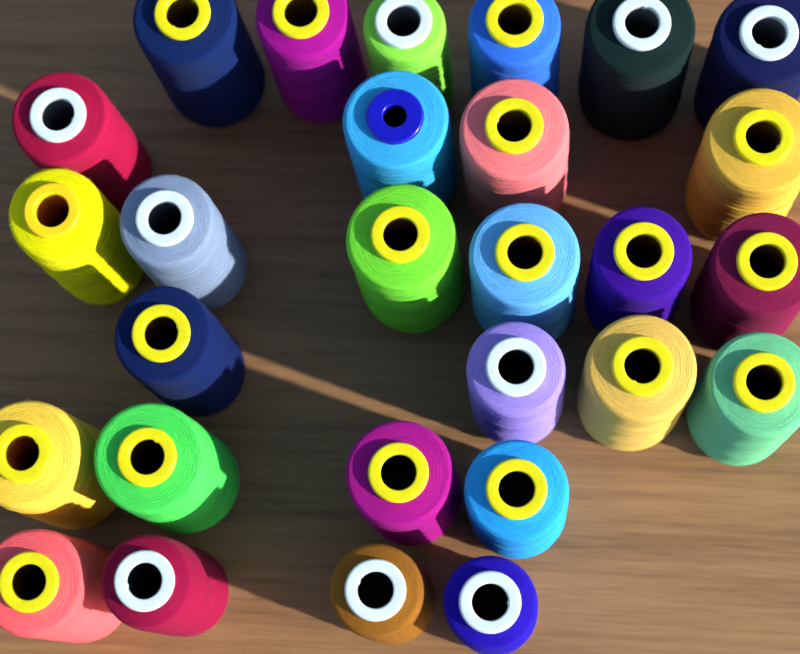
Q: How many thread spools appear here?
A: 28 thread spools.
